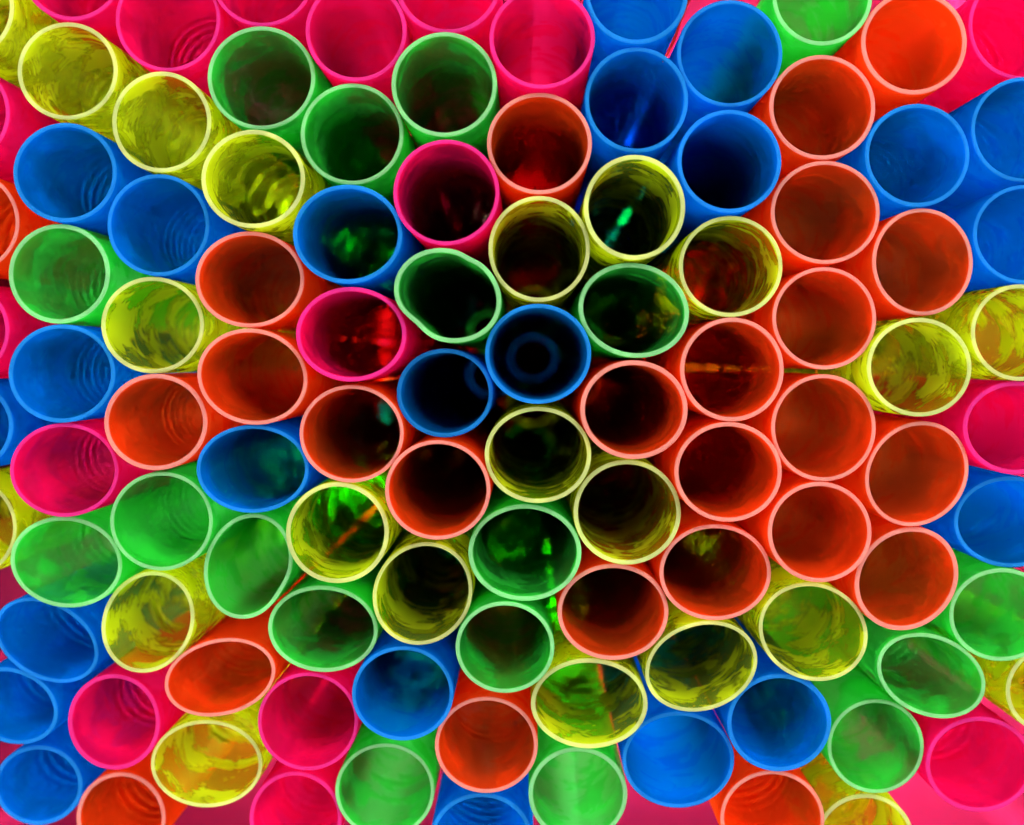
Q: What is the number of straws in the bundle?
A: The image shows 105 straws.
